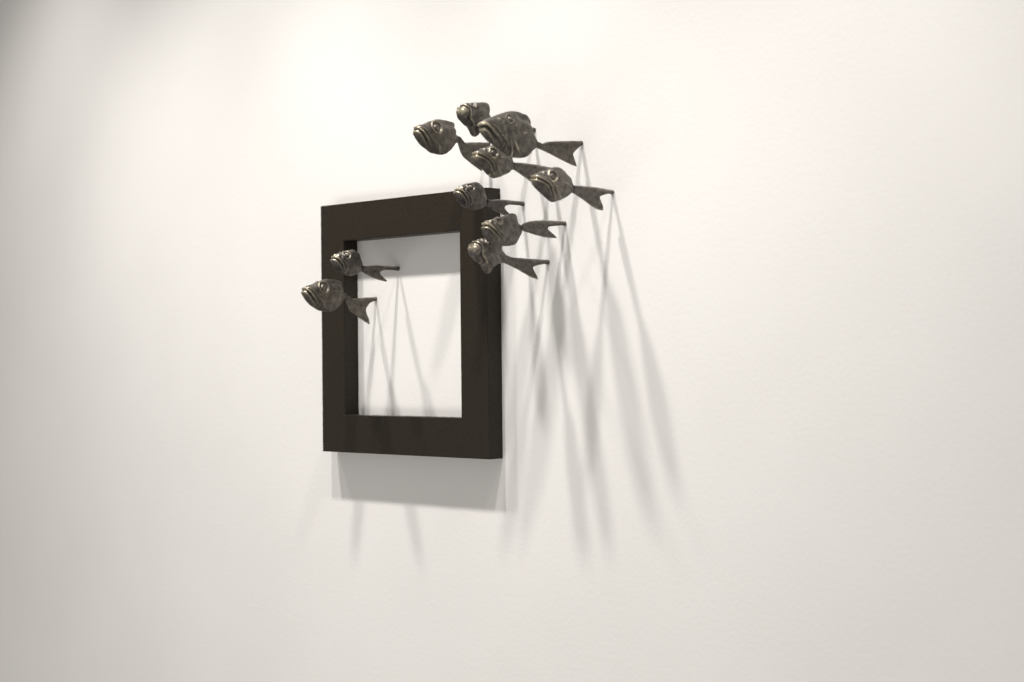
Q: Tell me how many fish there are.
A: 10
